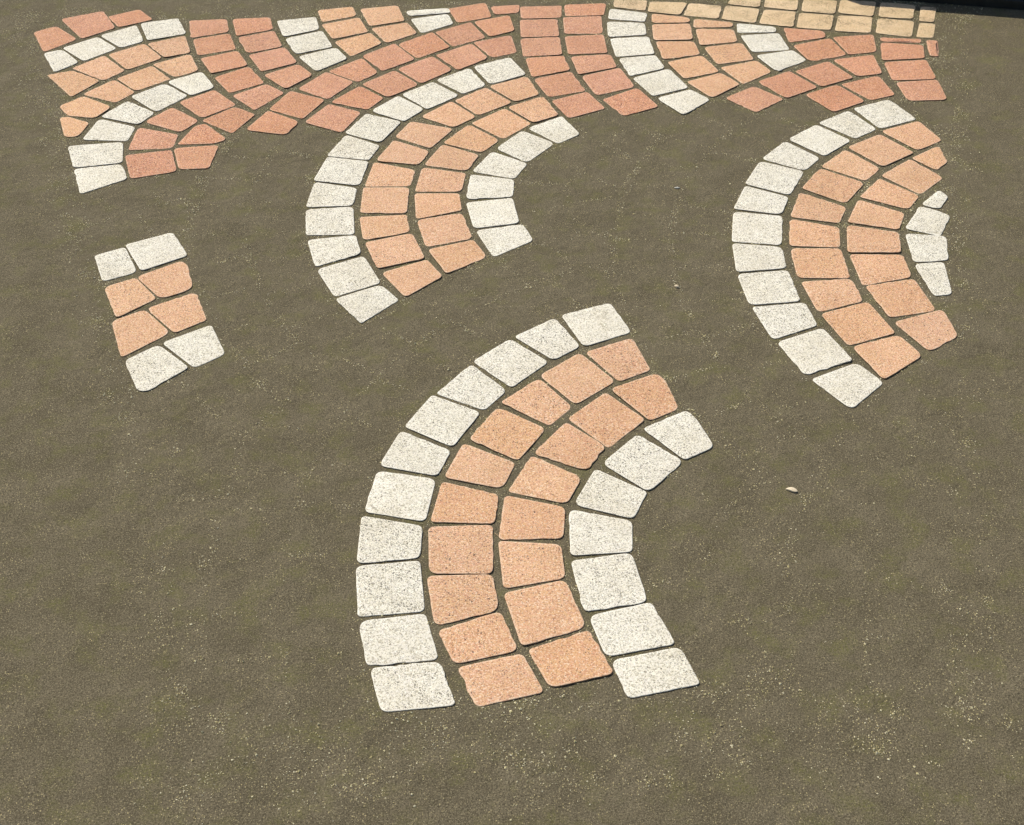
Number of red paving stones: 61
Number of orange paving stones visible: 81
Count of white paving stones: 80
